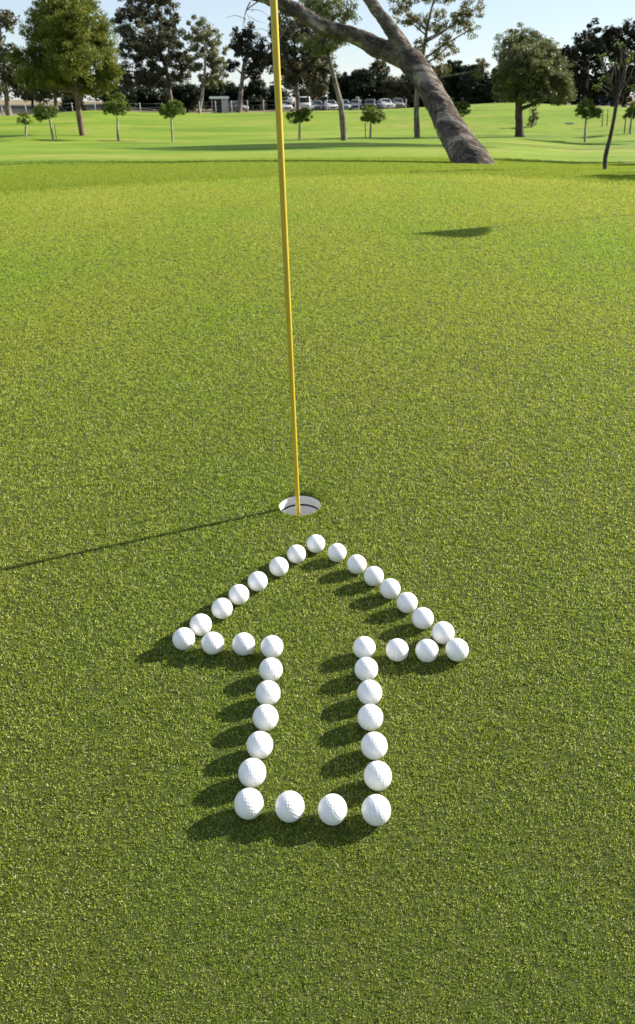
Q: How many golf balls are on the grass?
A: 36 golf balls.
